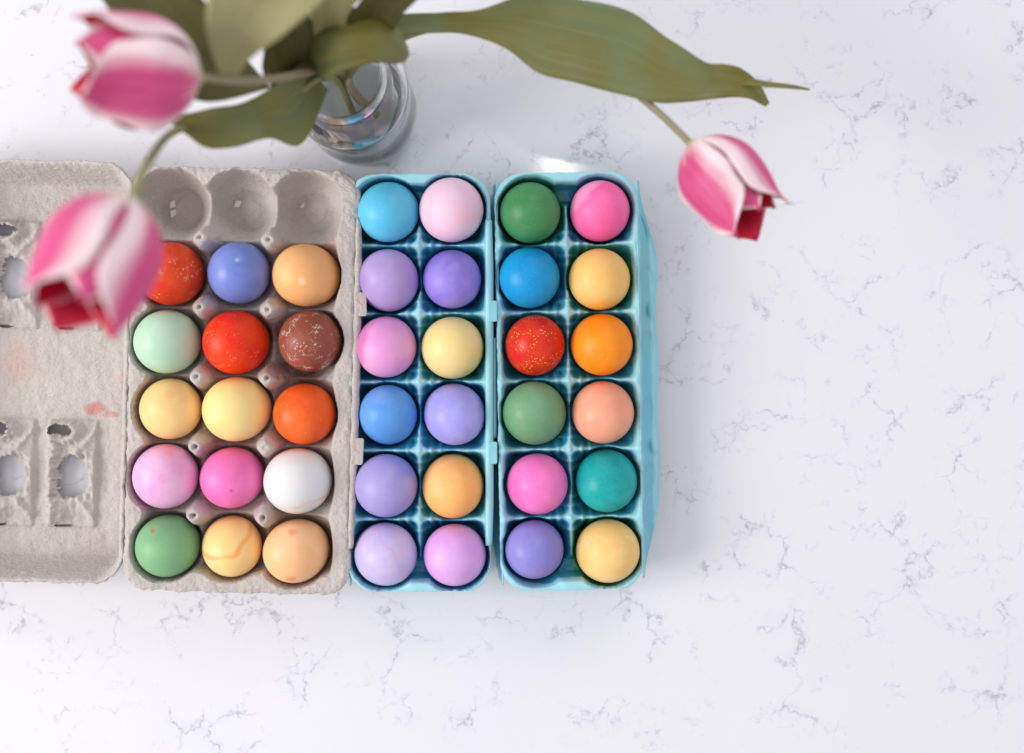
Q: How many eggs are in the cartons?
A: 39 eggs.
